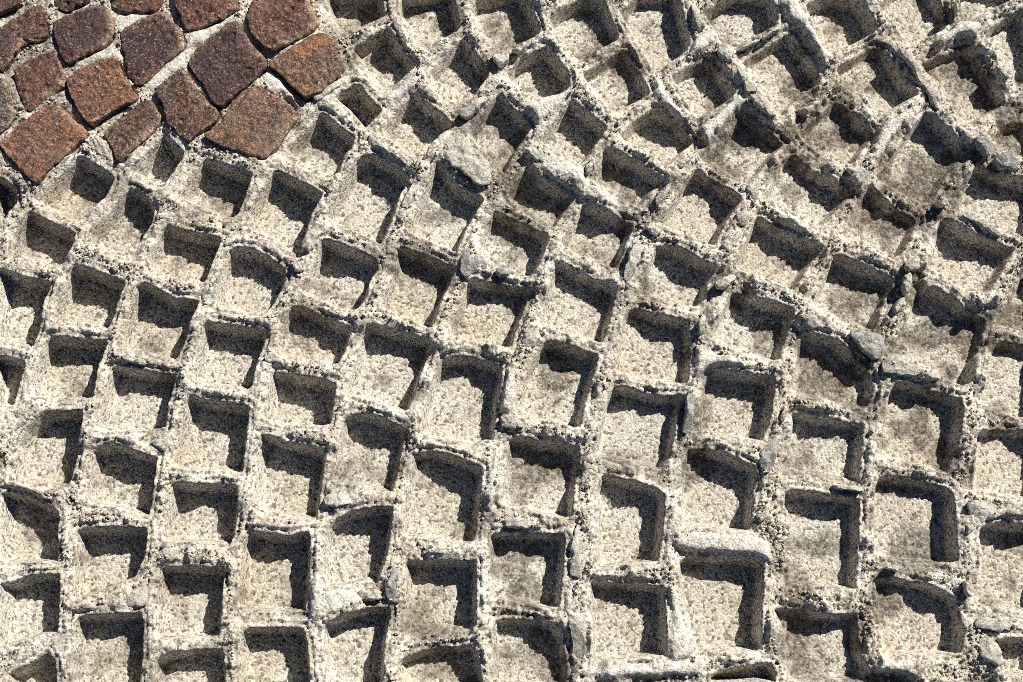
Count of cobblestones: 17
